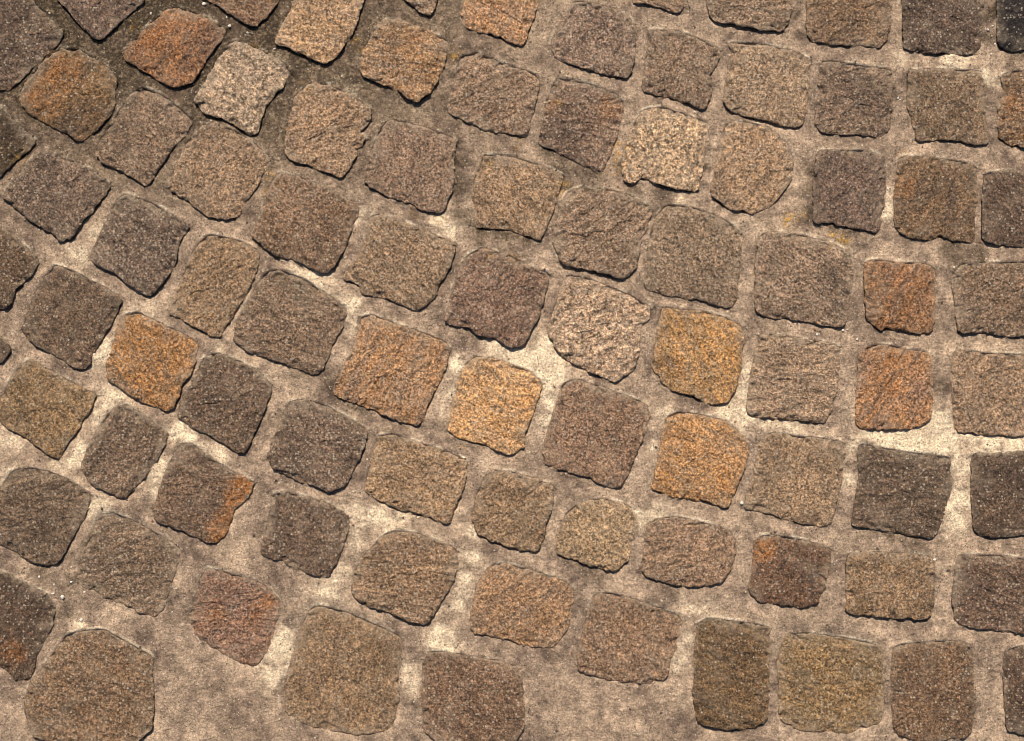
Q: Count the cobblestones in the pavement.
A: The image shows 89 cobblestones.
